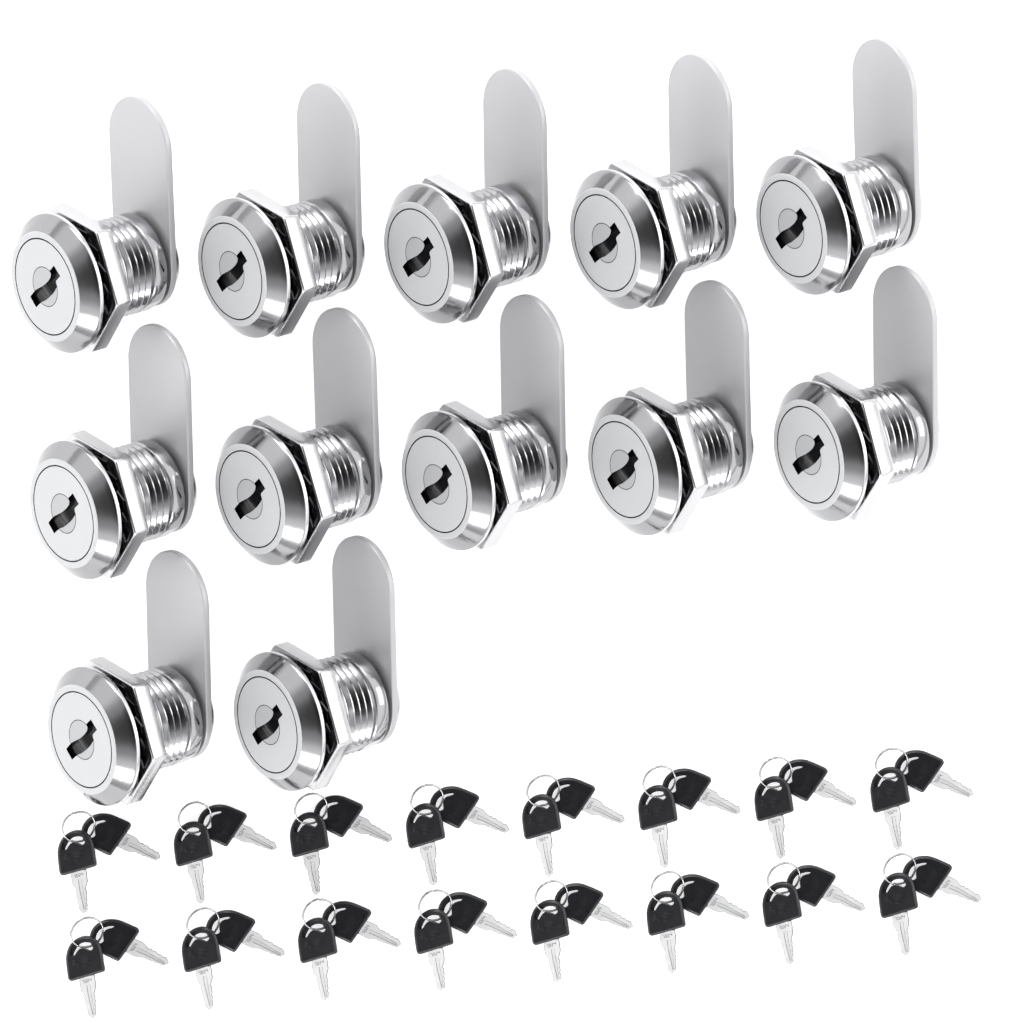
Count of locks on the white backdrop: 12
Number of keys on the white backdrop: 32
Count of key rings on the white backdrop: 16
